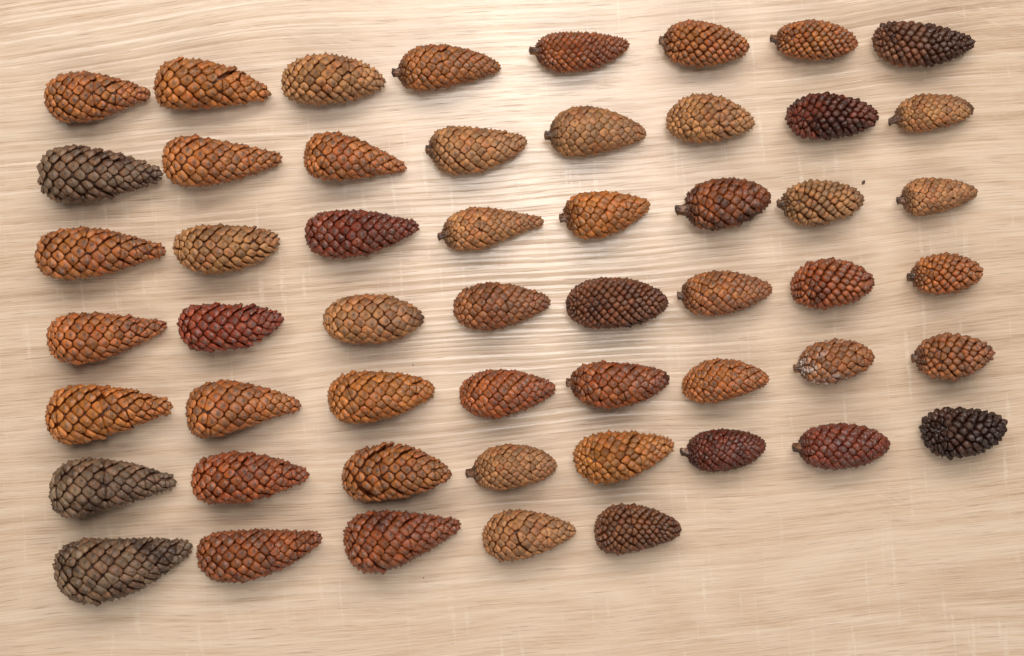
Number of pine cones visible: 53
